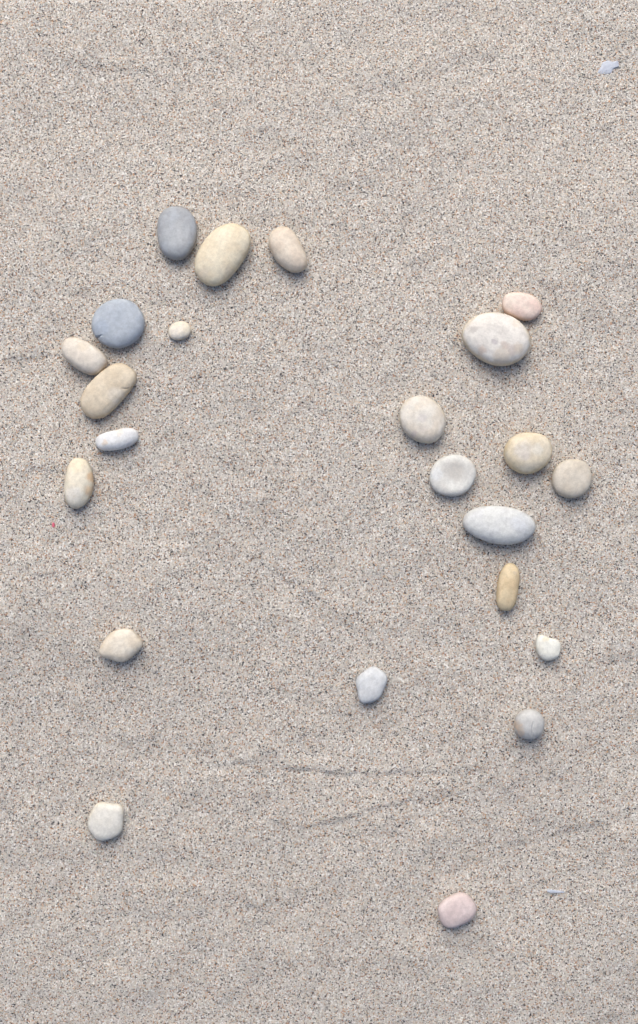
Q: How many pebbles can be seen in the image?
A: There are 23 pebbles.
